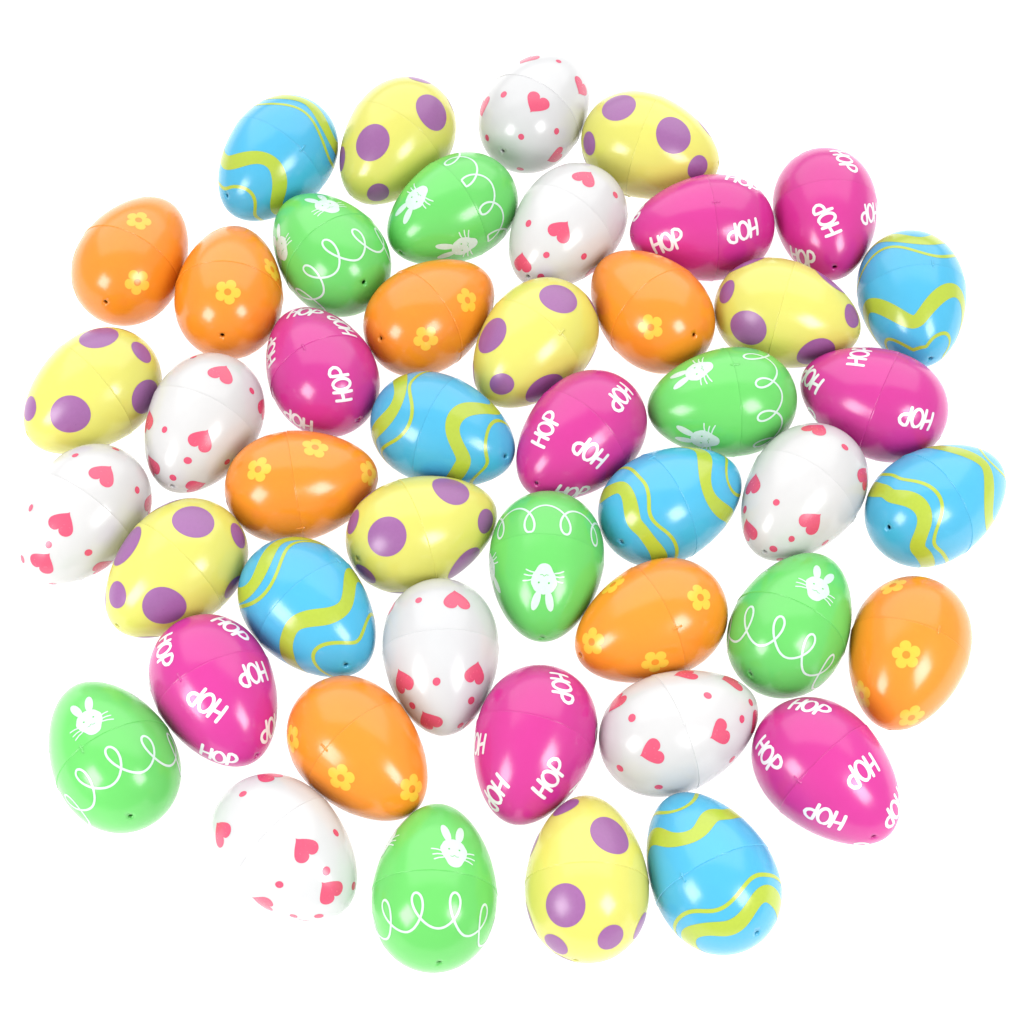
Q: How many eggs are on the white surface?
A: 46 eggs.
